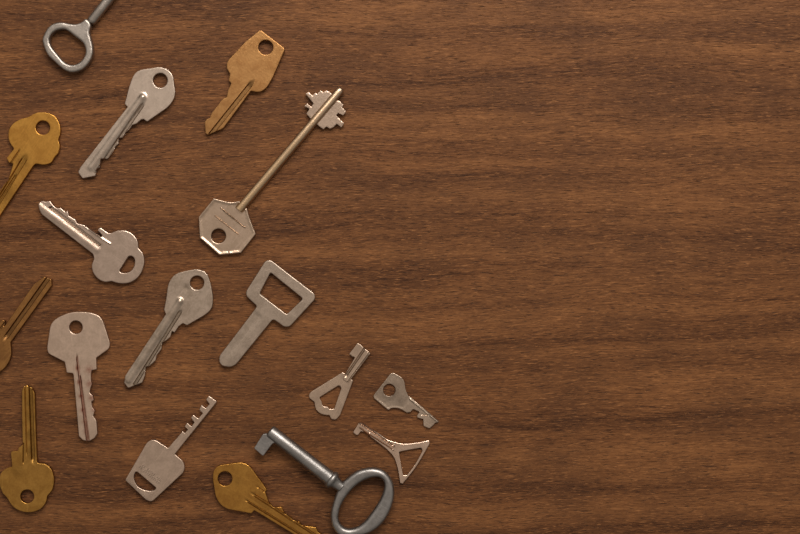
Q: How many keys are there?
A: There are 17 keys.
